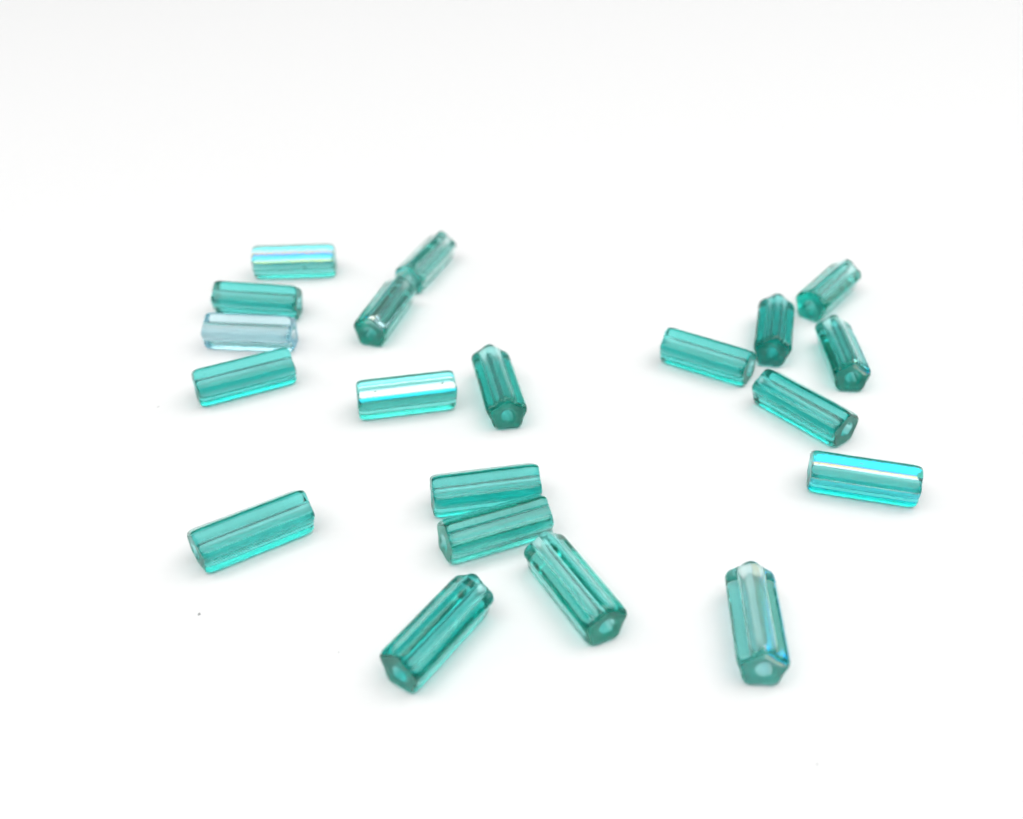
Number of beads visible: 20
